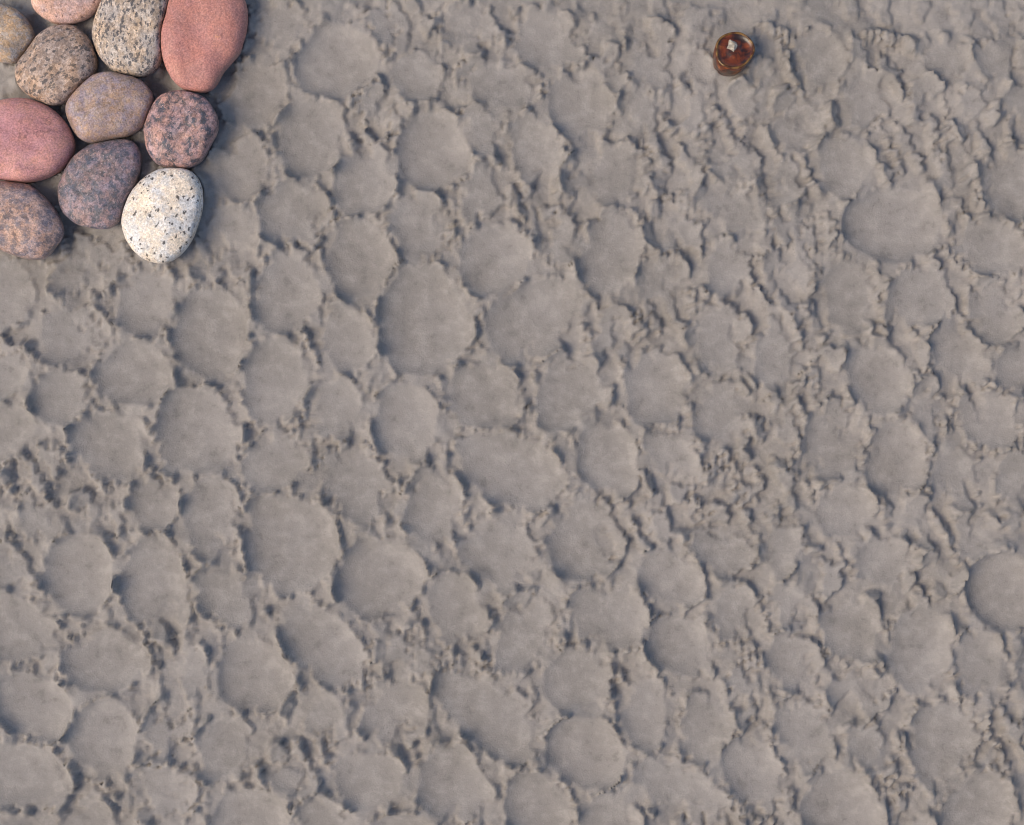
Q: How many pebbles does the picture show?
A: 11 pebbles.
